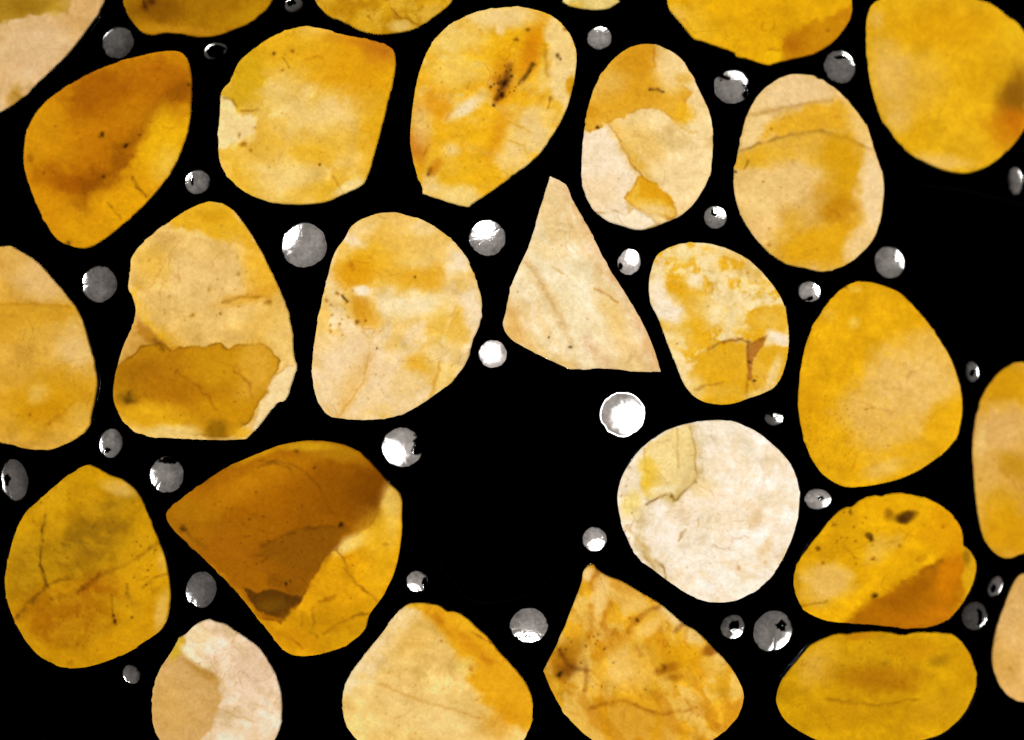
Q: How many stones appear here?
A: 27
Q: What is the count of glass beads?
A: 33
